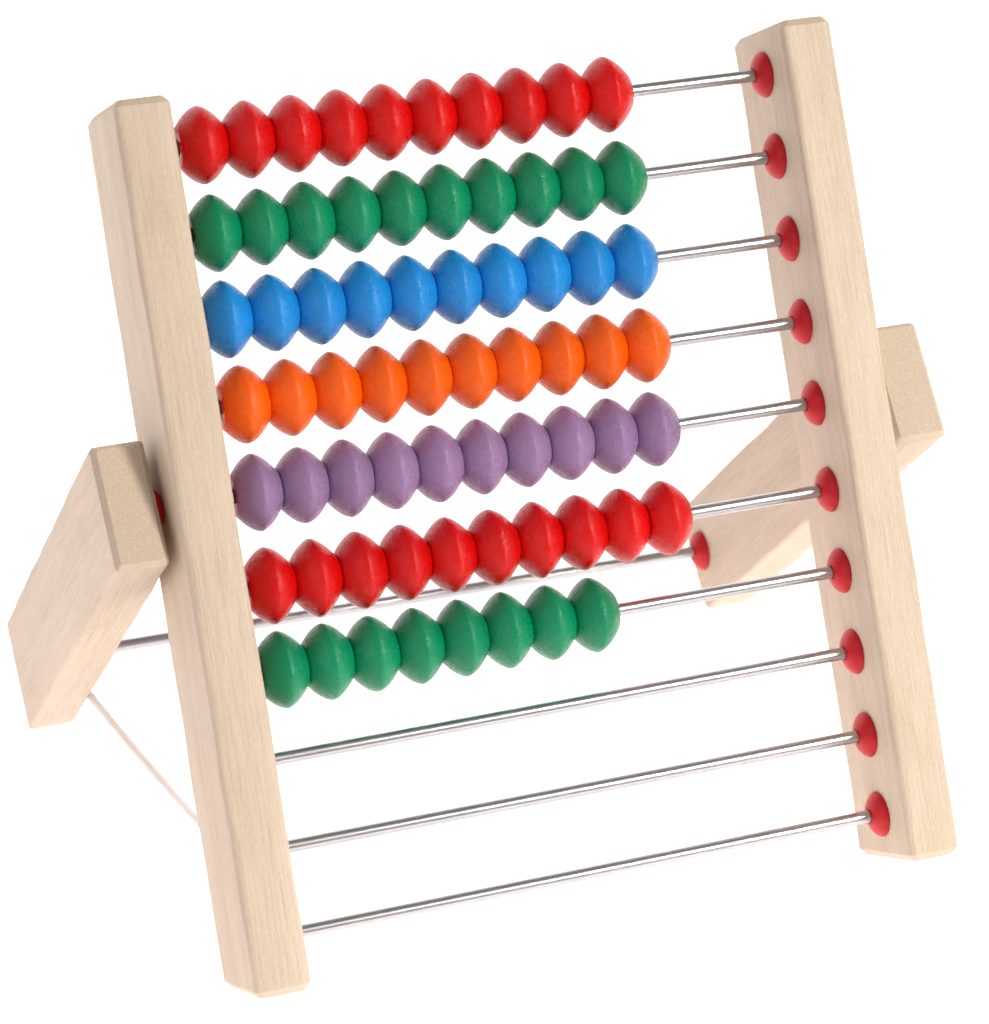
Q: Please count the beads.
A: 68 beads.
